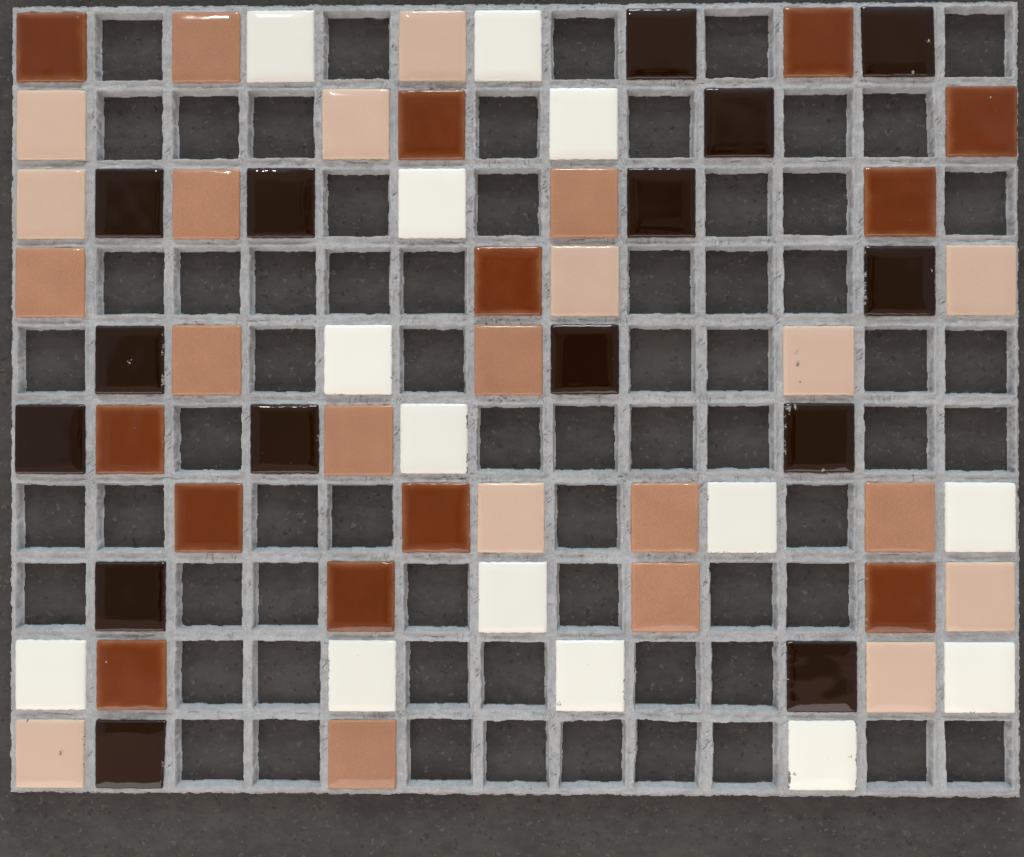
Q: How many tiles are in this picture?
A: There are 63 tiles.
